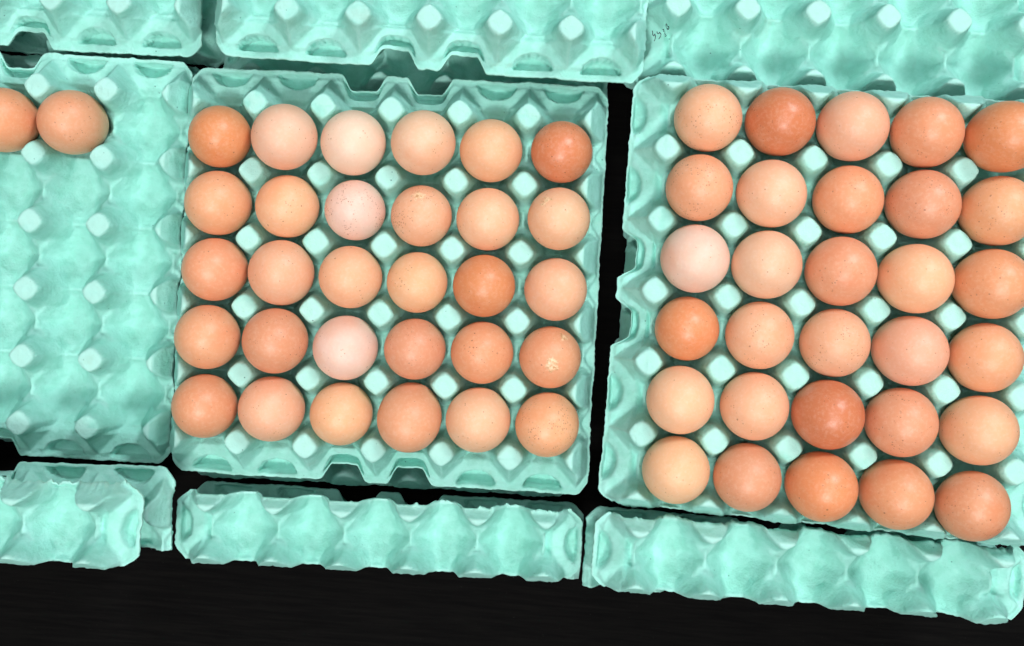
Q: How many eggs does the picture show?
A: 62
